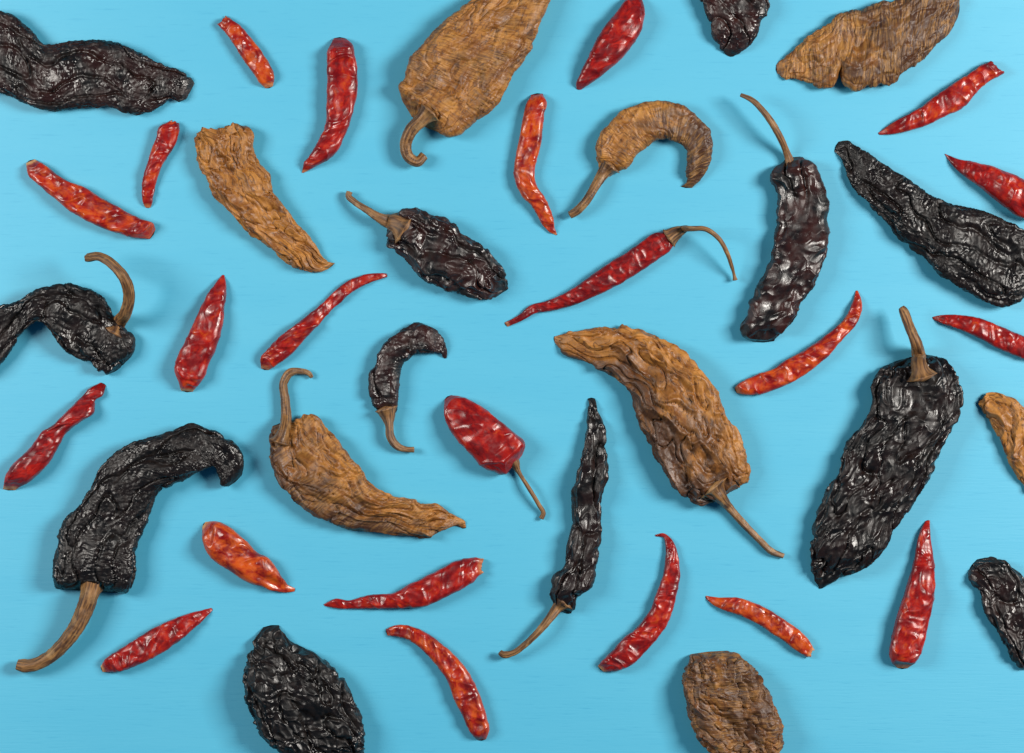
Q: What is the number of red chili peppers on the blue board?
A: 22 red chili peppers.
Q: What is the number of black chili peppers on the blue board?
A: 12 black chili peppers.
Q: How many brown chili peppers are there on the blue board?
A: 8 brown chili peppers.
